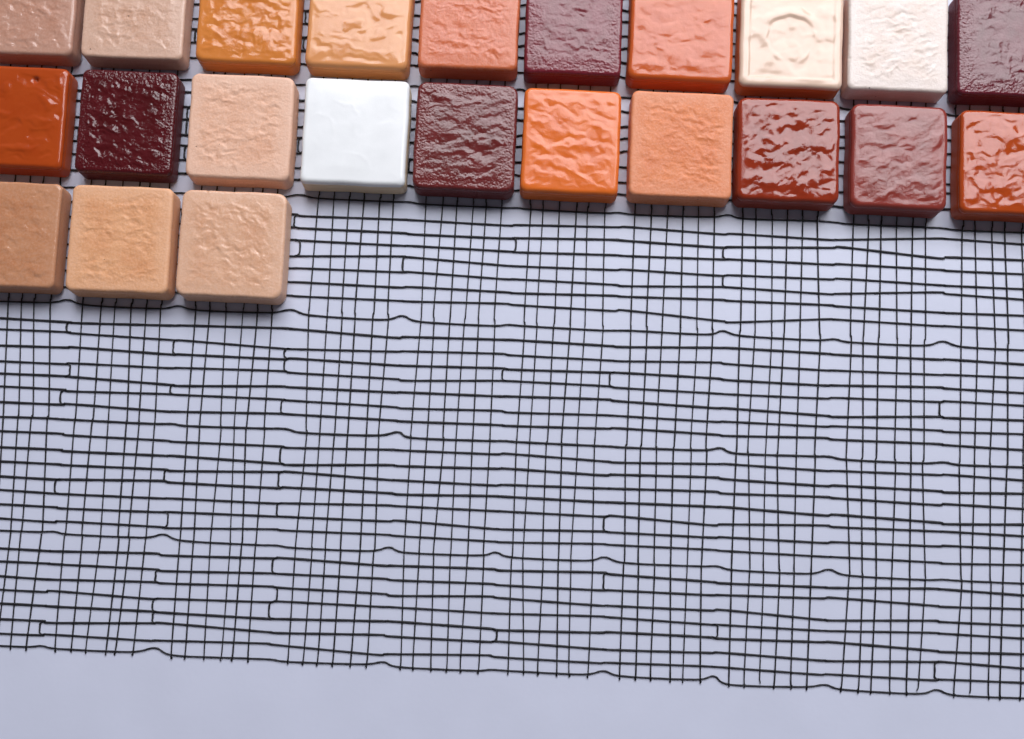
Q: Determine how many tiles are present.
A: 23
